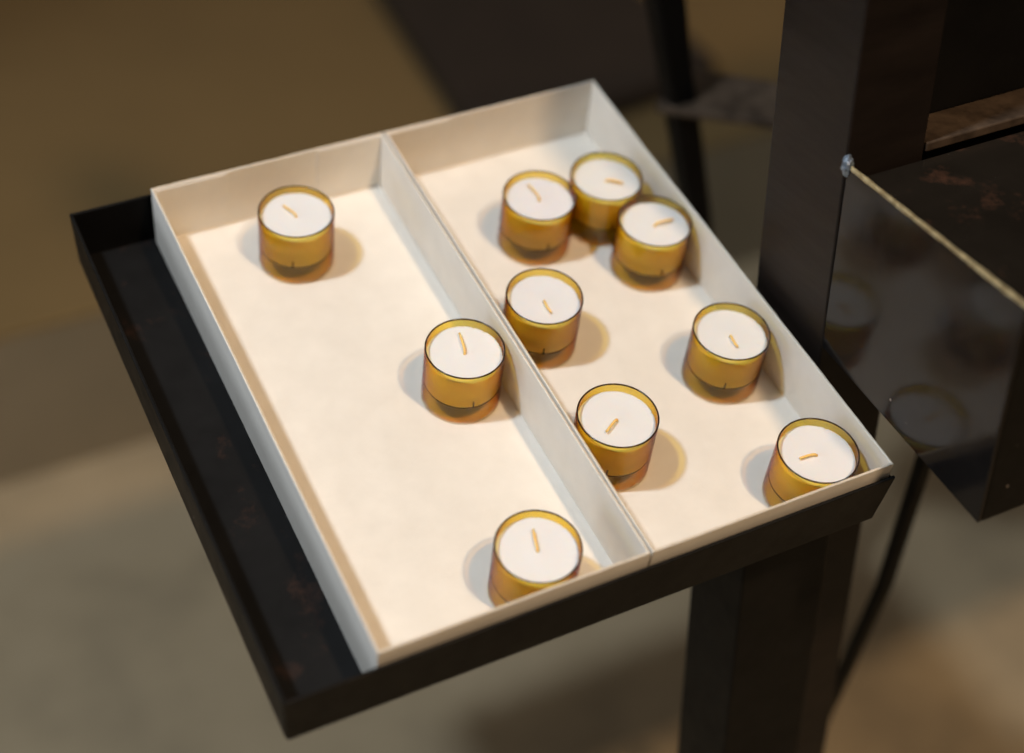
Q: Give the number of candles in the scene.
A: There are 10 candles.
